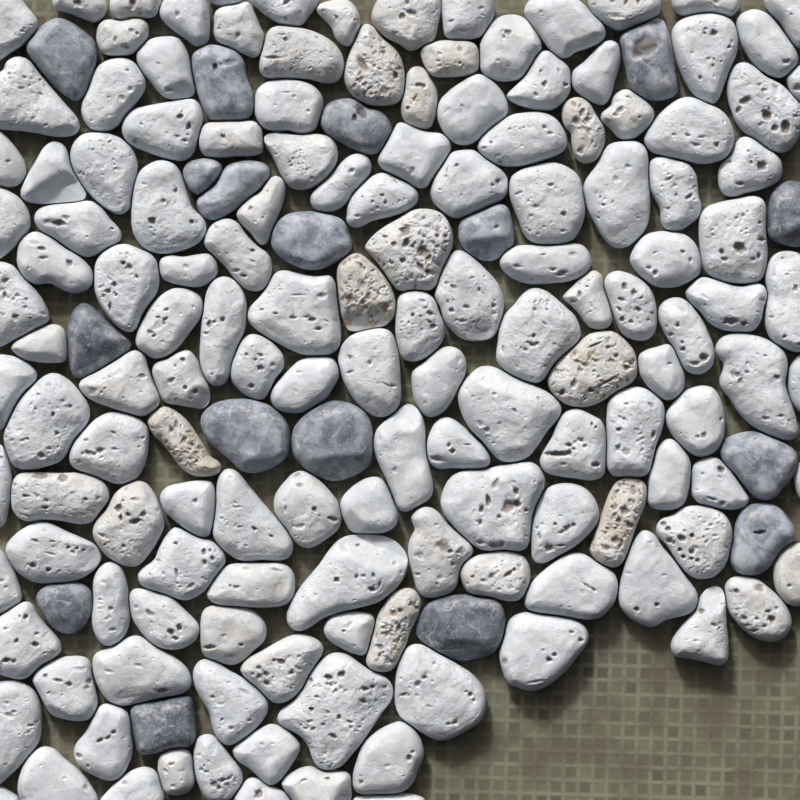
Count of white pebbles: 146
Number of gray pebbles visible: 17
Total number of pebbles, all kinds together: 163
